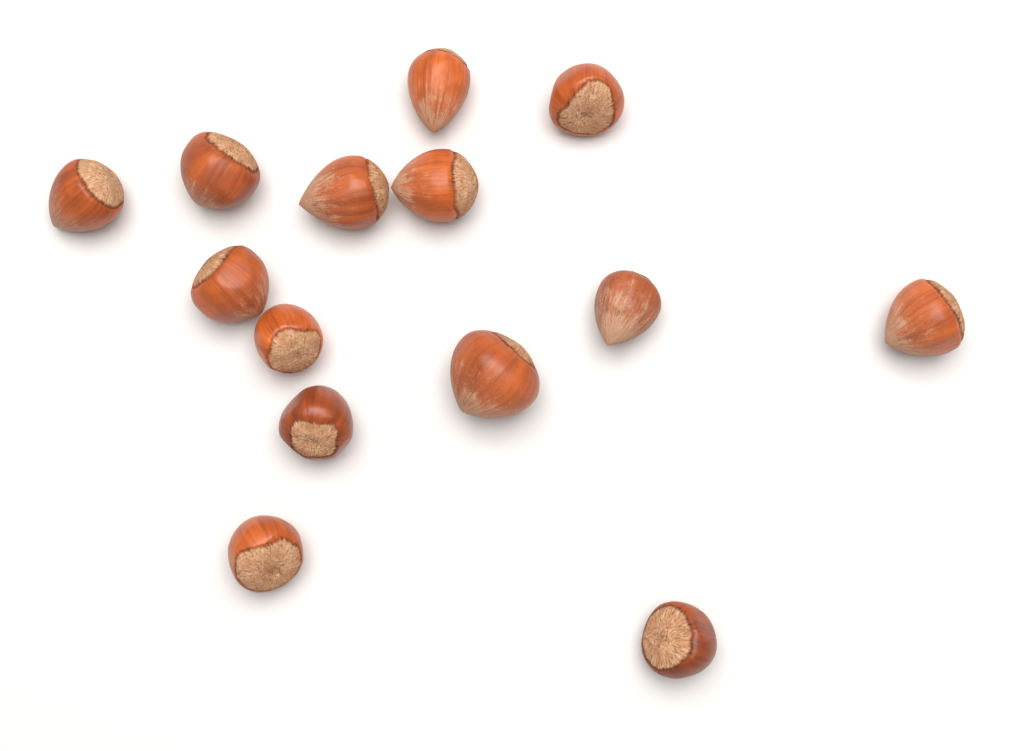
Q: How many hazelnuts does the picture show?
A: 14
